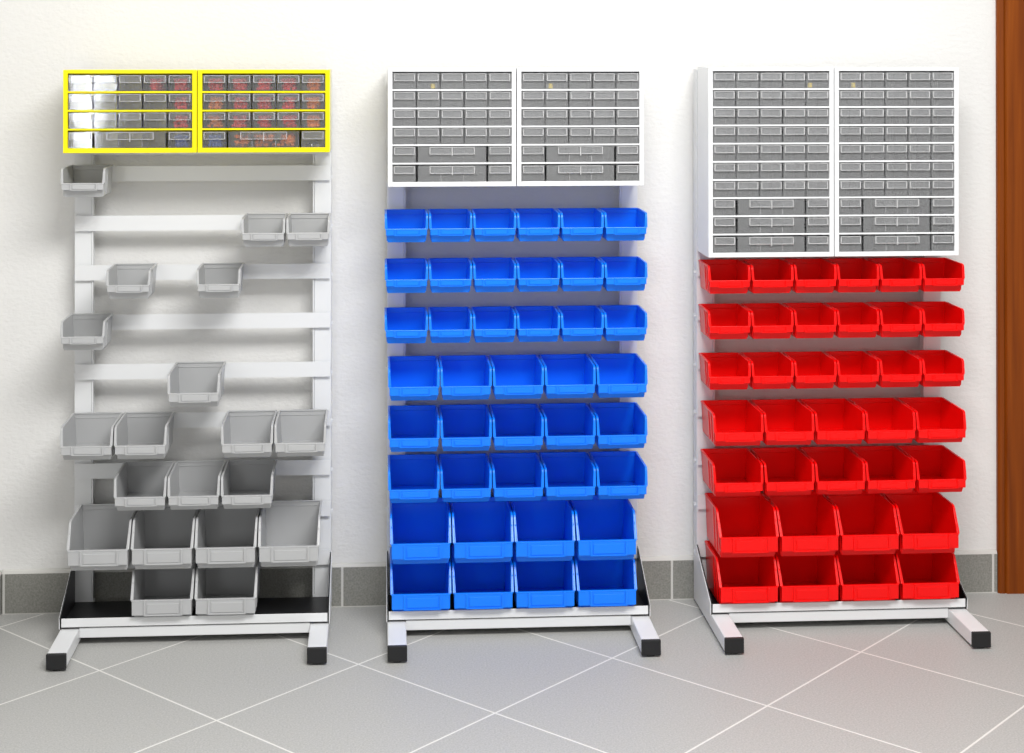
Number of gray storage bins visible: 20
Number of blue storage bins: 41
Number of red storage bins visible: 36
